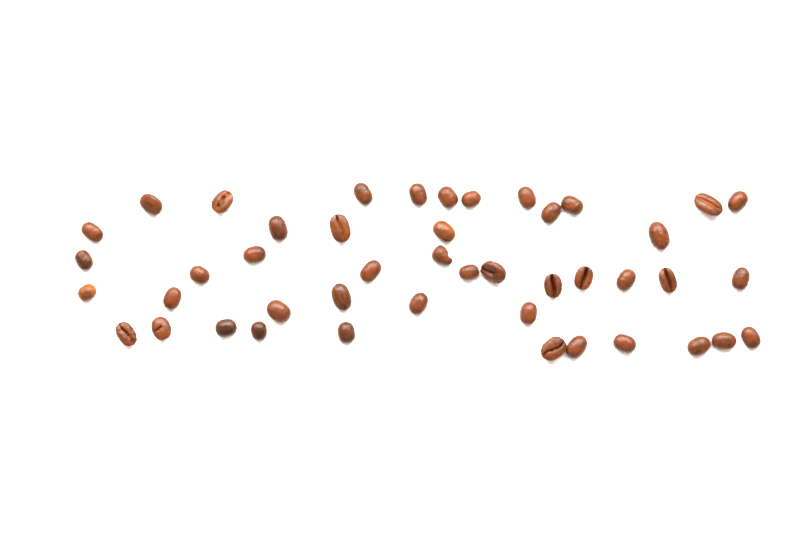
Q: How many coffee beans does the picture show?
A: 45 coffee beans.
